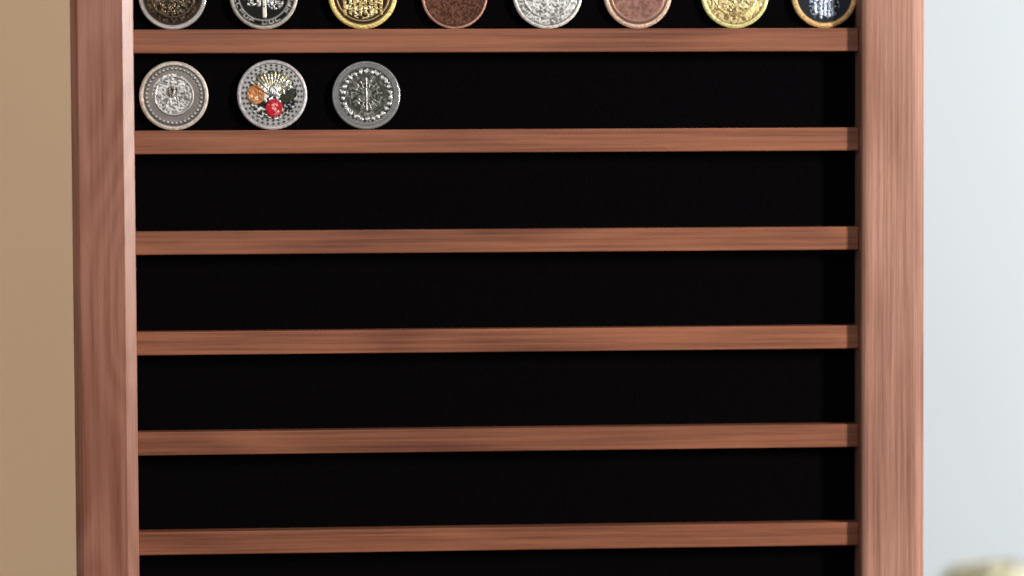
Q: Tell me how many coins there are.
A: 11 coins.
